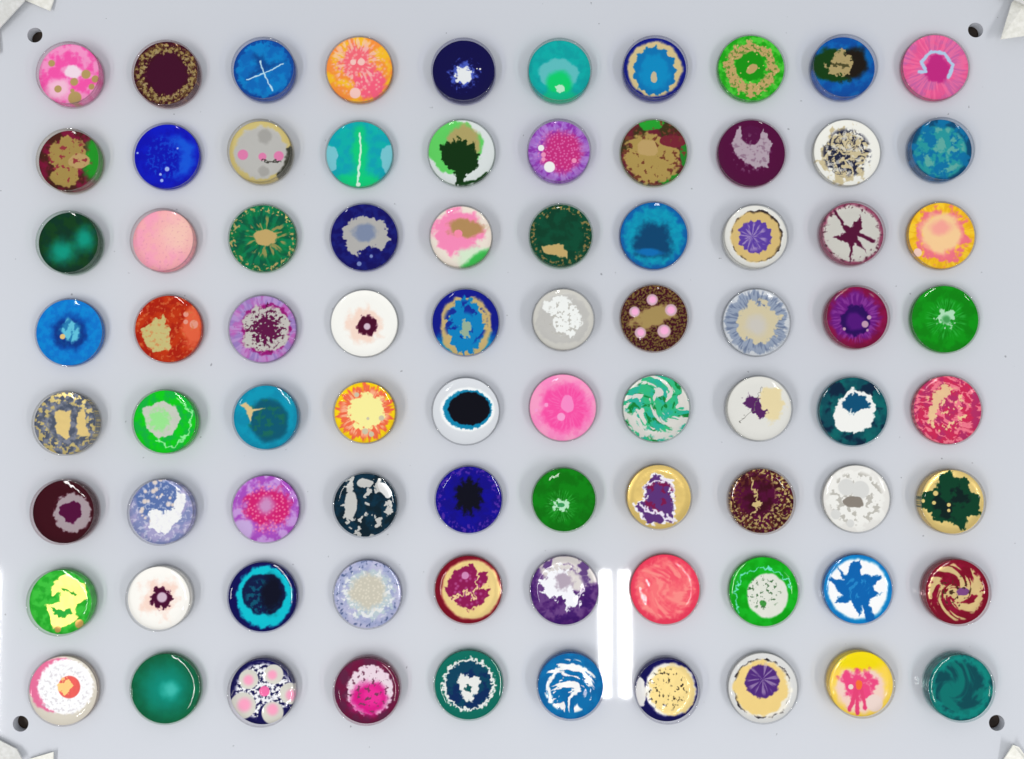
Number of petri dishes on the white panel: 80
